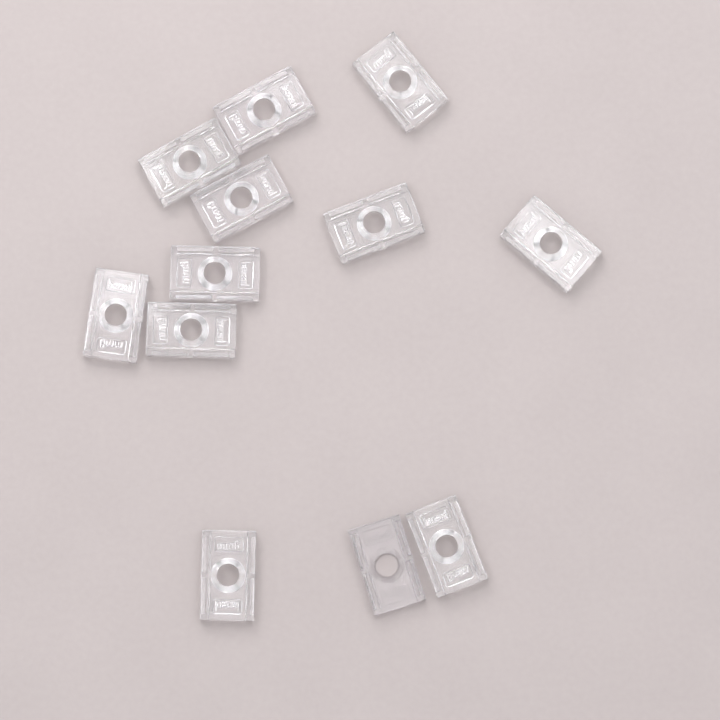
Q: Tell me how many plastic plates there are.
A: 12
